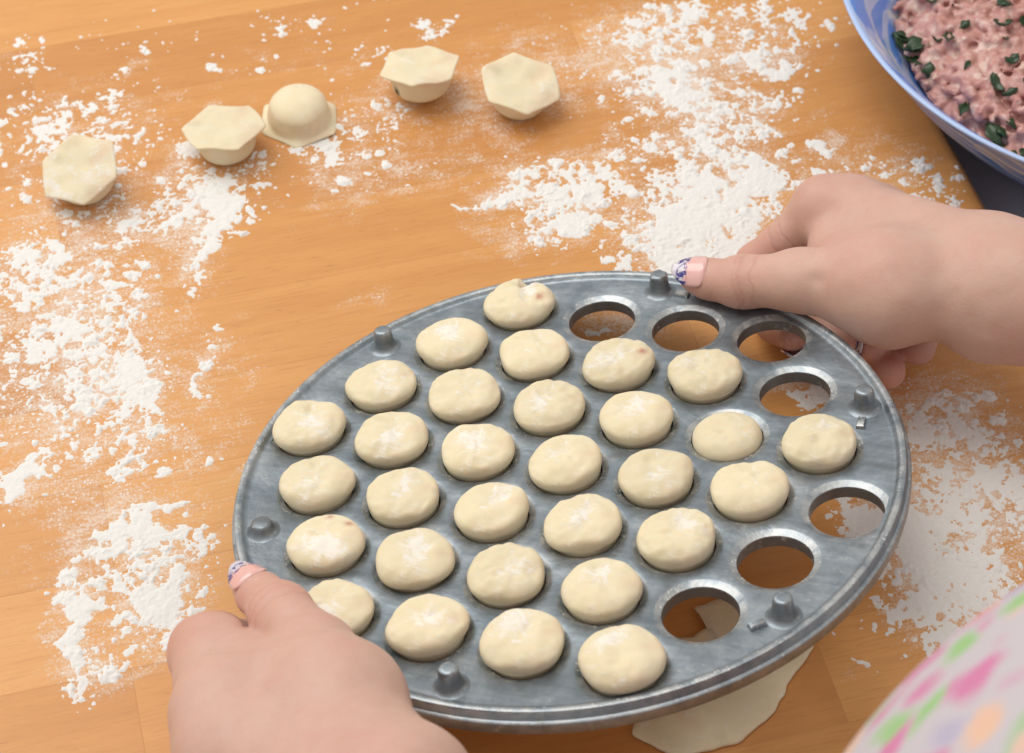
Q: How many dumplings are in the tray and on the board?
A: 35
